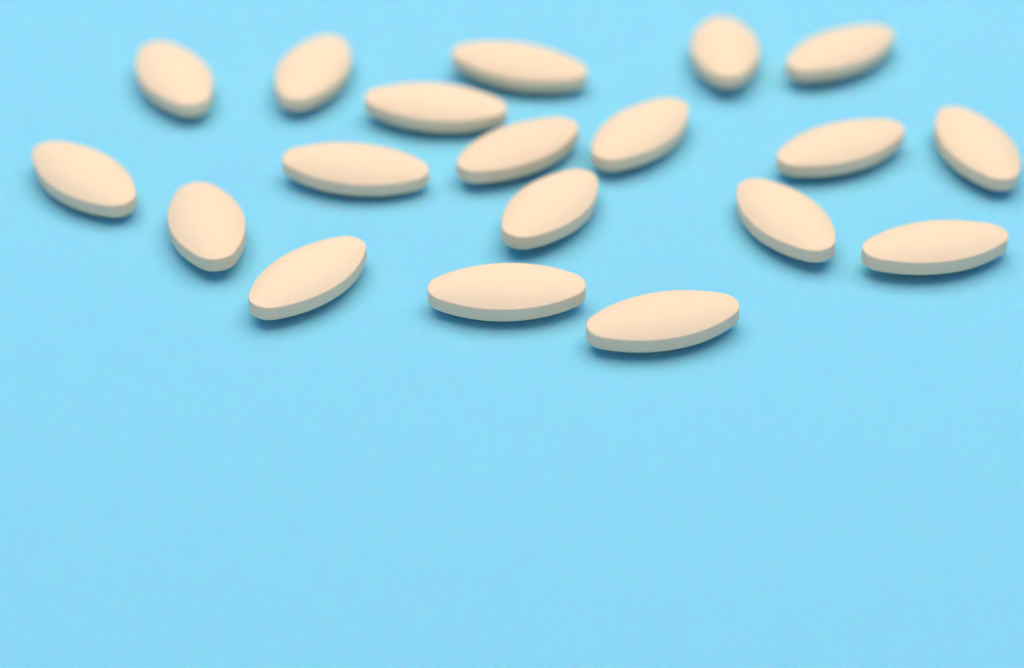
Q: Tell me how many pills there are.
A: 19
